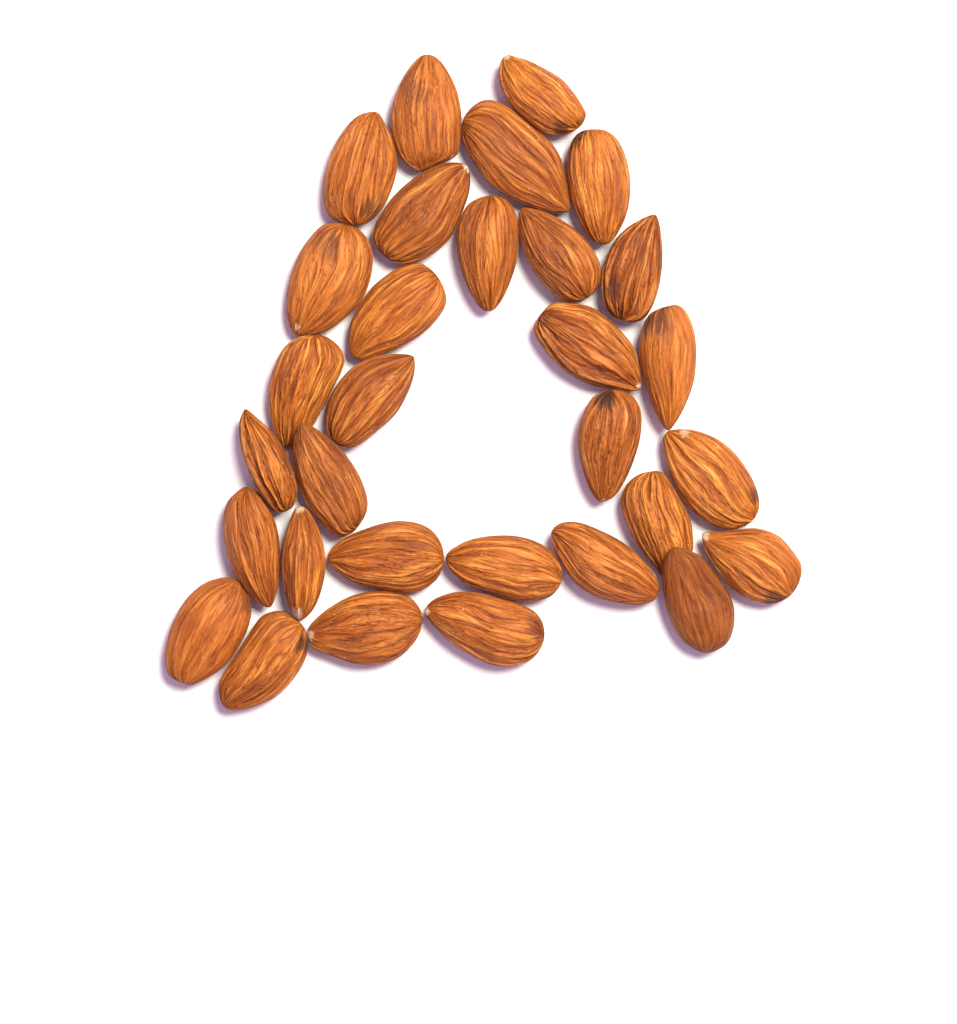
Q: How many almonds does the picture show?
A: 31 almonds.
